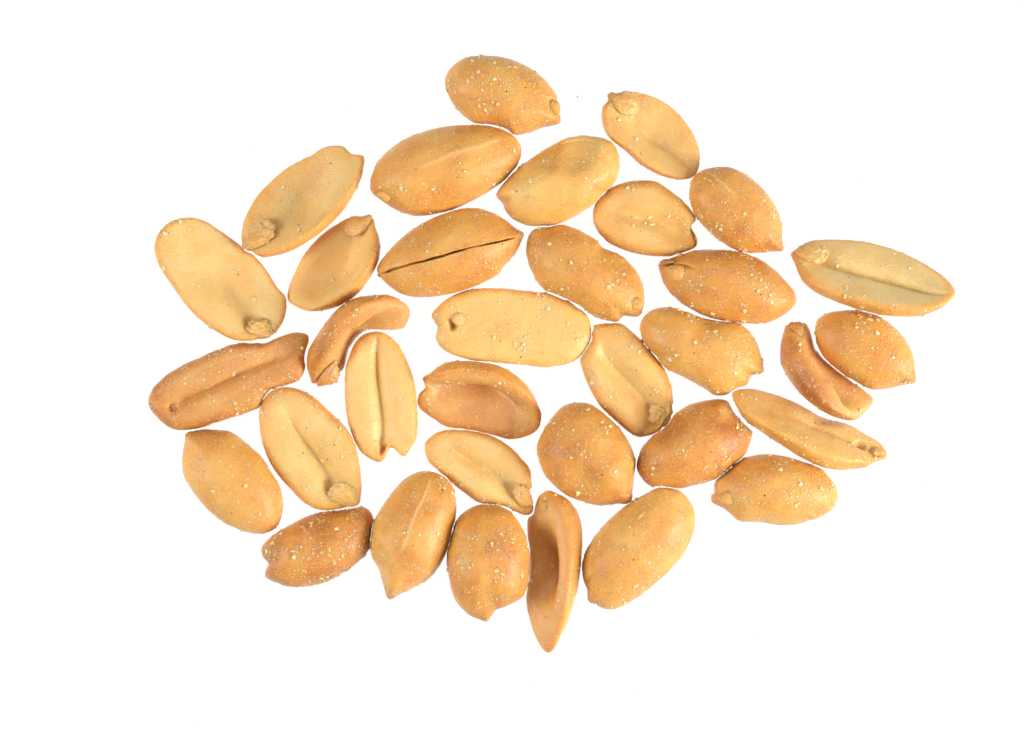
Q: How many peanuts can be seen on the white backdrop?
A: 34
